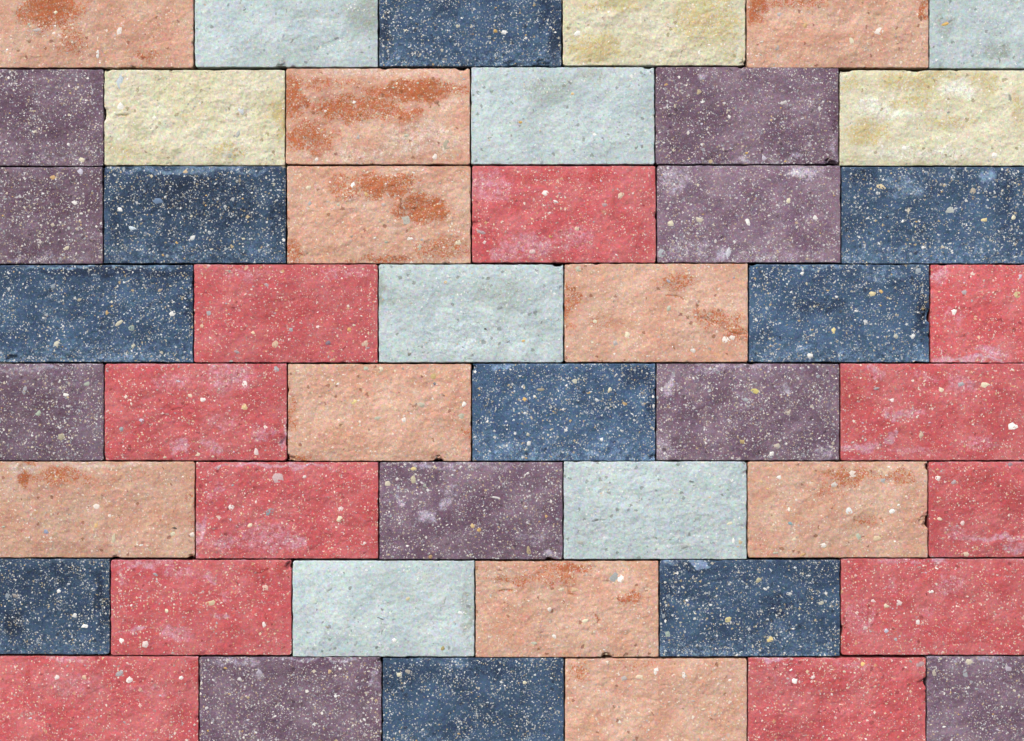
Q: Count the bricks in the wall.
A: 48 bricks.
